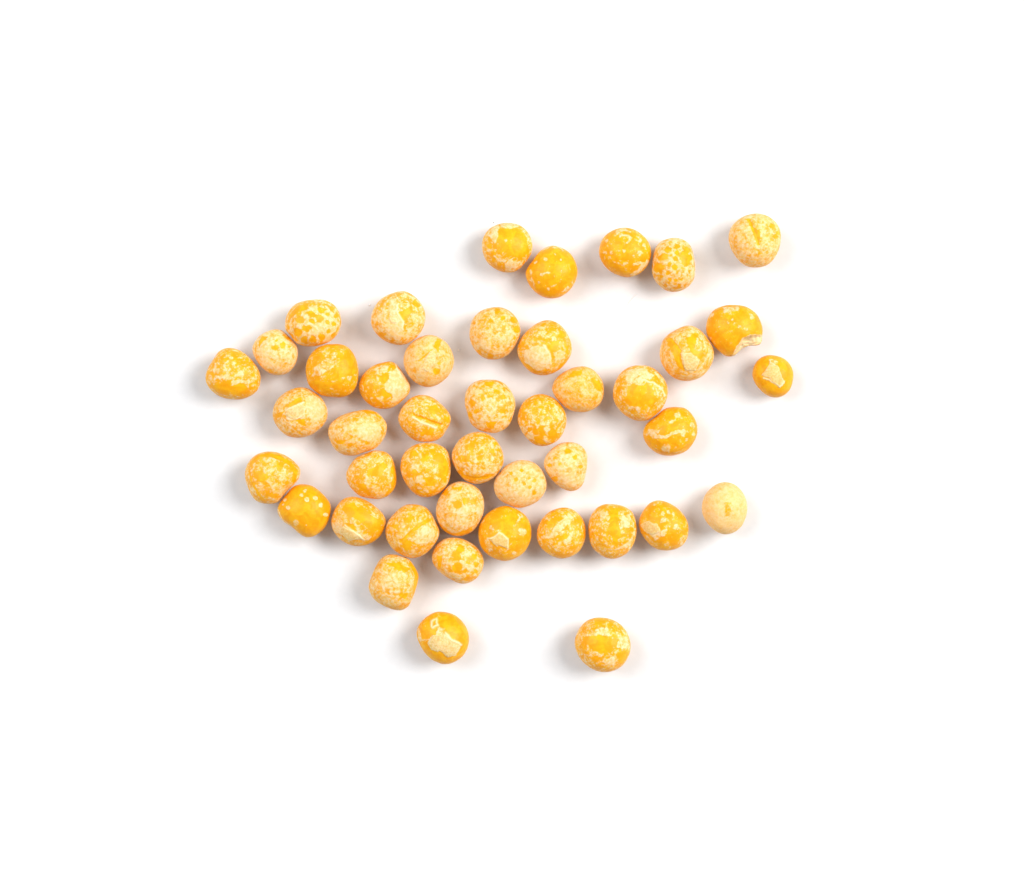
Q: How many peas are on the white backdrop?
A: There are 44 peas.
